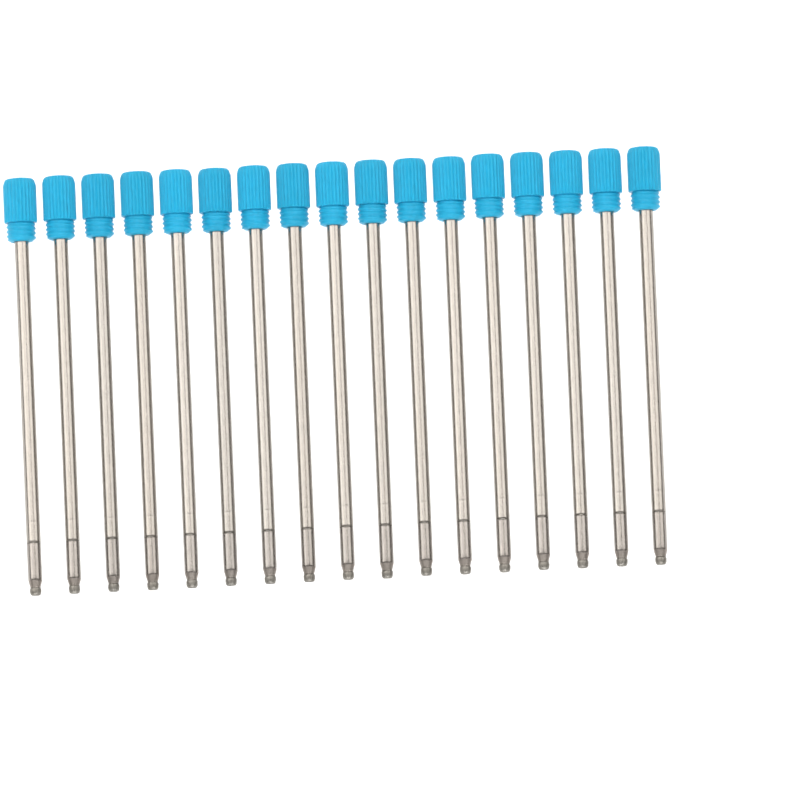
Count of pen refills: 17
